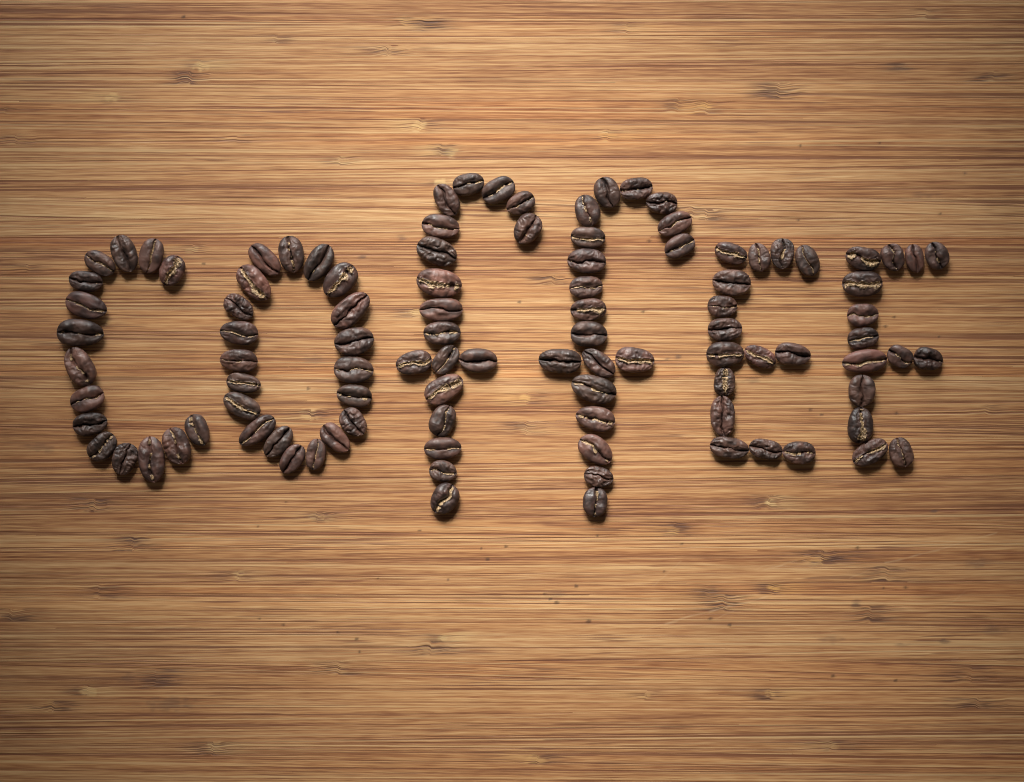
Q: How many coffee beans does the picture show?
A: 101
